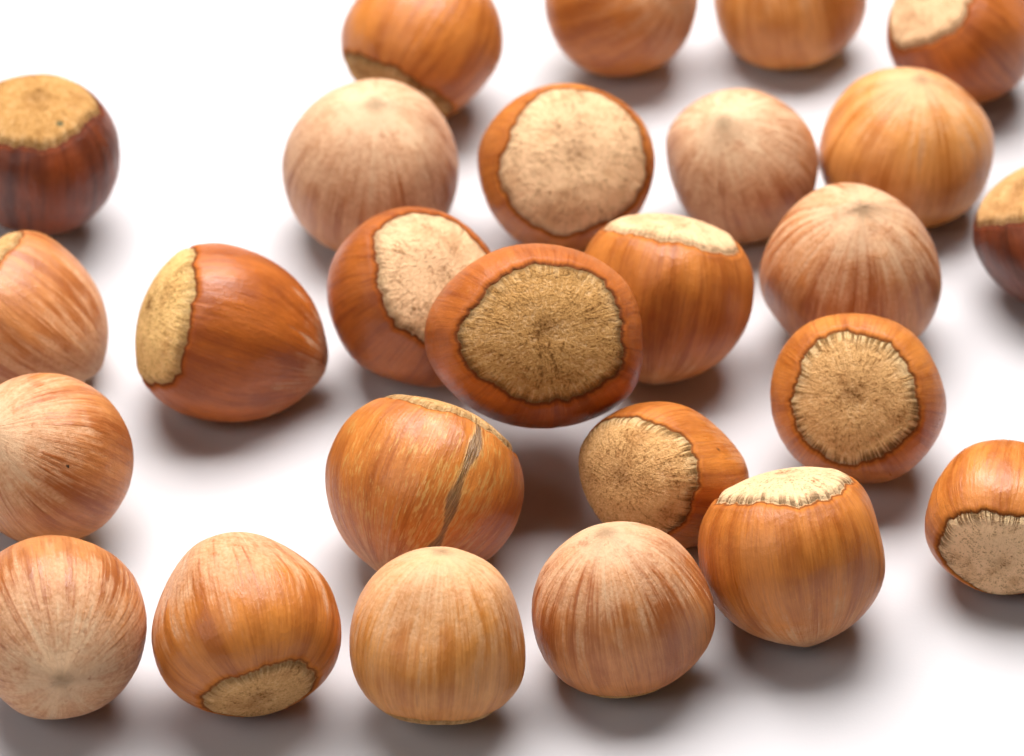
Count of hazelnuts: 26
